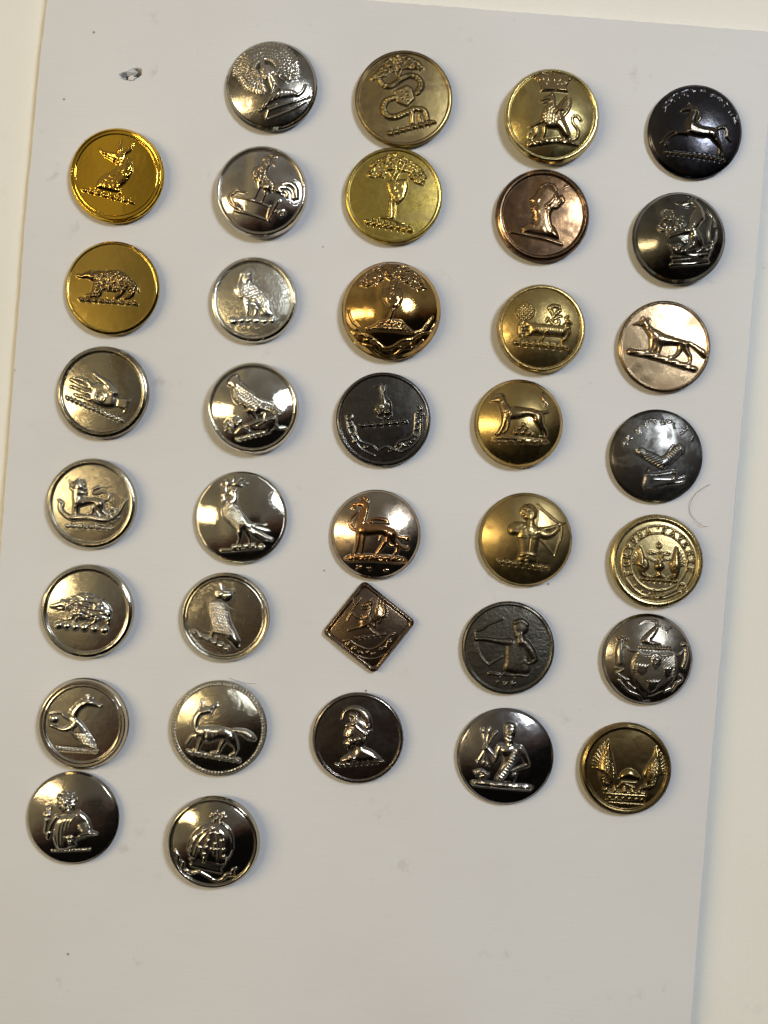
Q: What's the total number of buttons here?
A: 36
